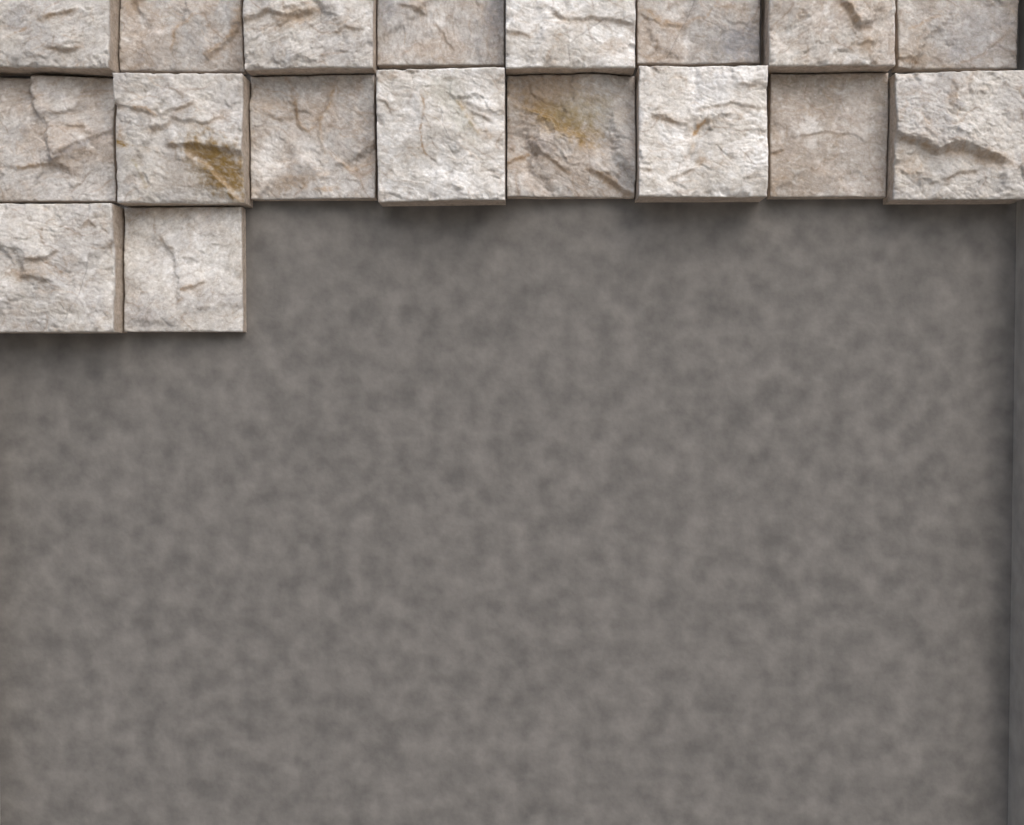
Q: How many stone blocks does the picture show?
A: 18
